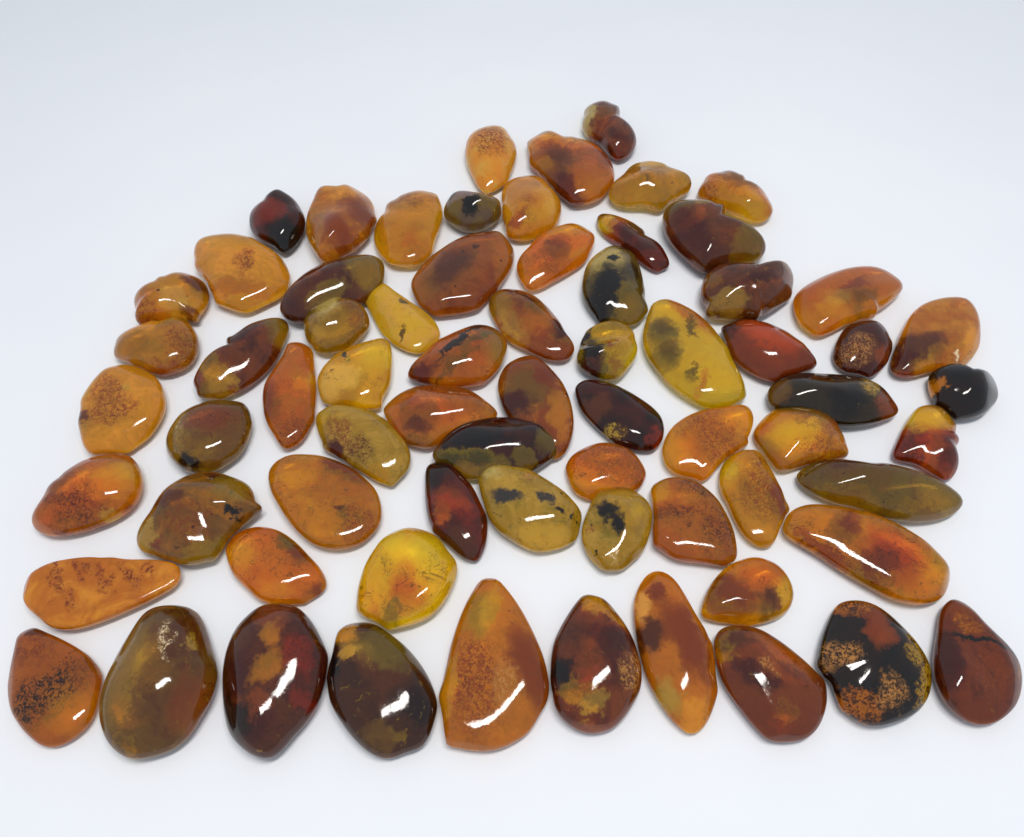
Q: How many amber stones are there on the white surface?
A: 70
